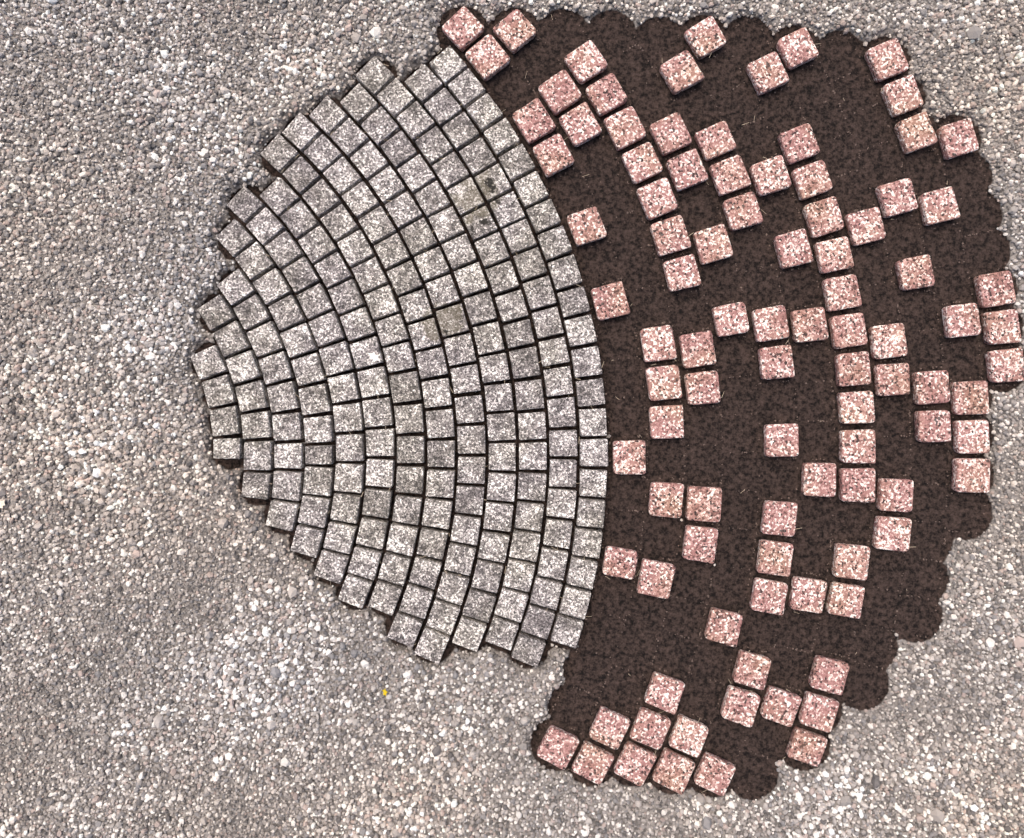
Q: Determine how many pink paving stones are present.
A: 98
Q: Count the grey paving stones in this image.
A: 200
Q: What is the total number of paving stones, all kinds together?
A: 298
